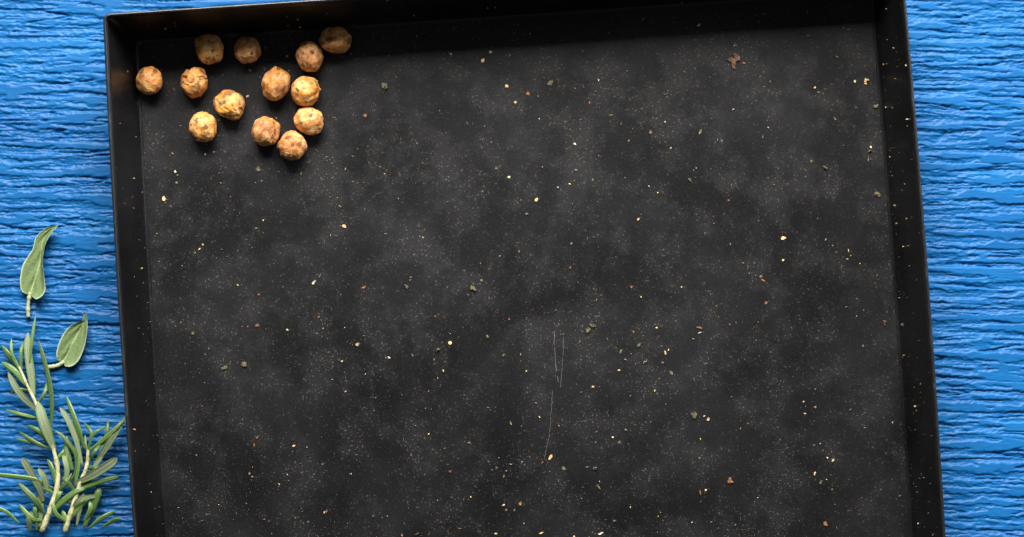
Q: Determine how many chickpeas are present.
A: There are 13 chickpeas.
